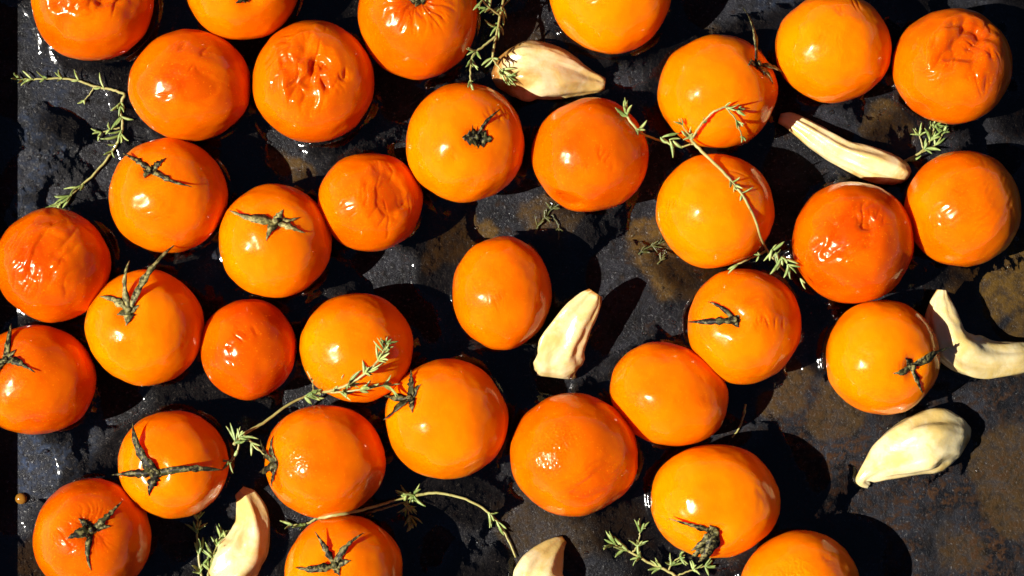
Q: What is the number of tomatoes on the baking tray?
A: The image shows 34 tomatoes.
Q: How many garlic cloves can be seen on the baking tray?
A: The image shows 7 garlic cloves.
